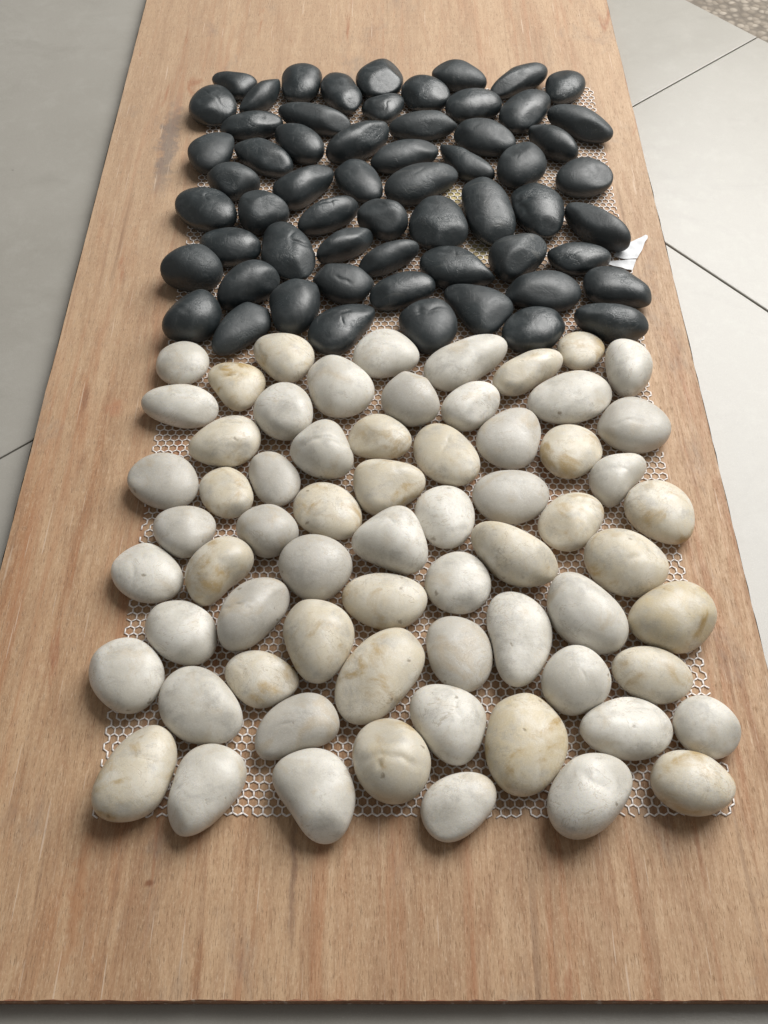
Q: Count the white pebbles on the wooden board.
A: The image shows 66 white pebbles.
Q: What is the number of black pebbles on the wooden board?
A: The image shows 60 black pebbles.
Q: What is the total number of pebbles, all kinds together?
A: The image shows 126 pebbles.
